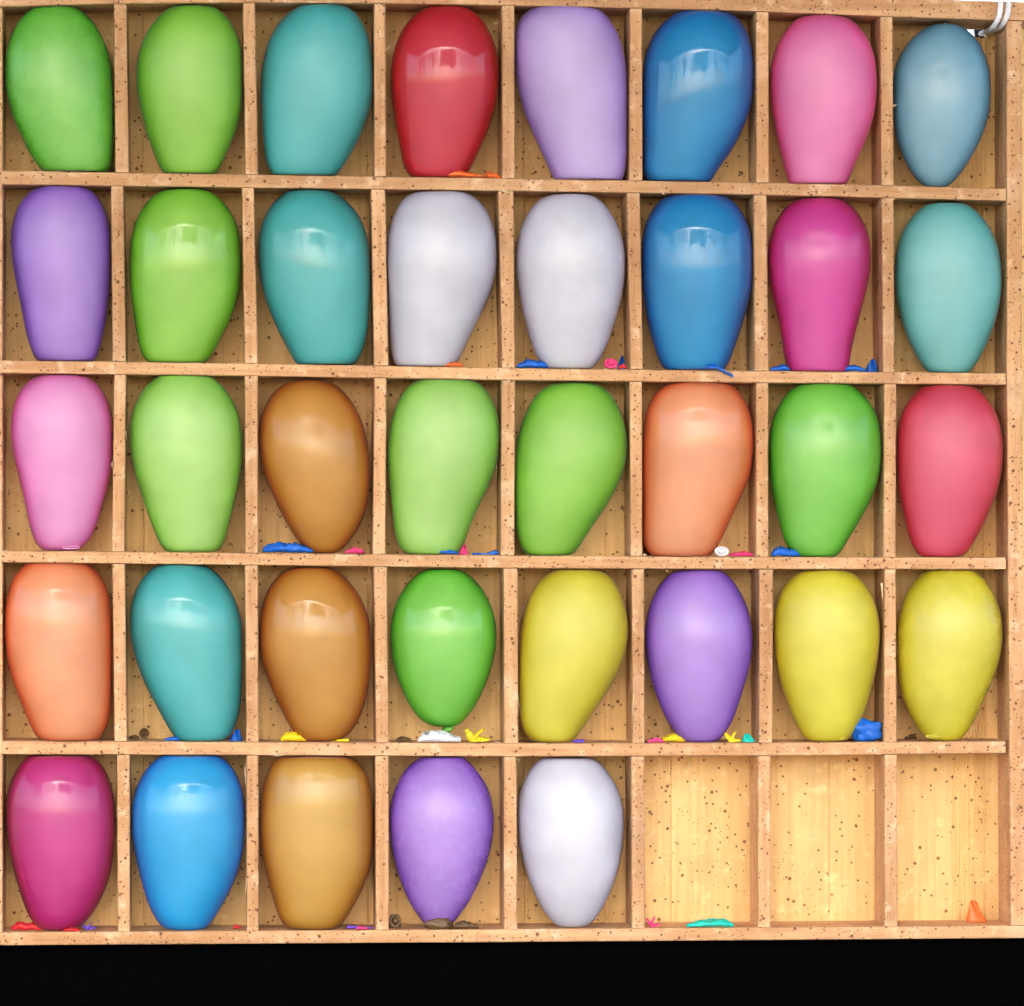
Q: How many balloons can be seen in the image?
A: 37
